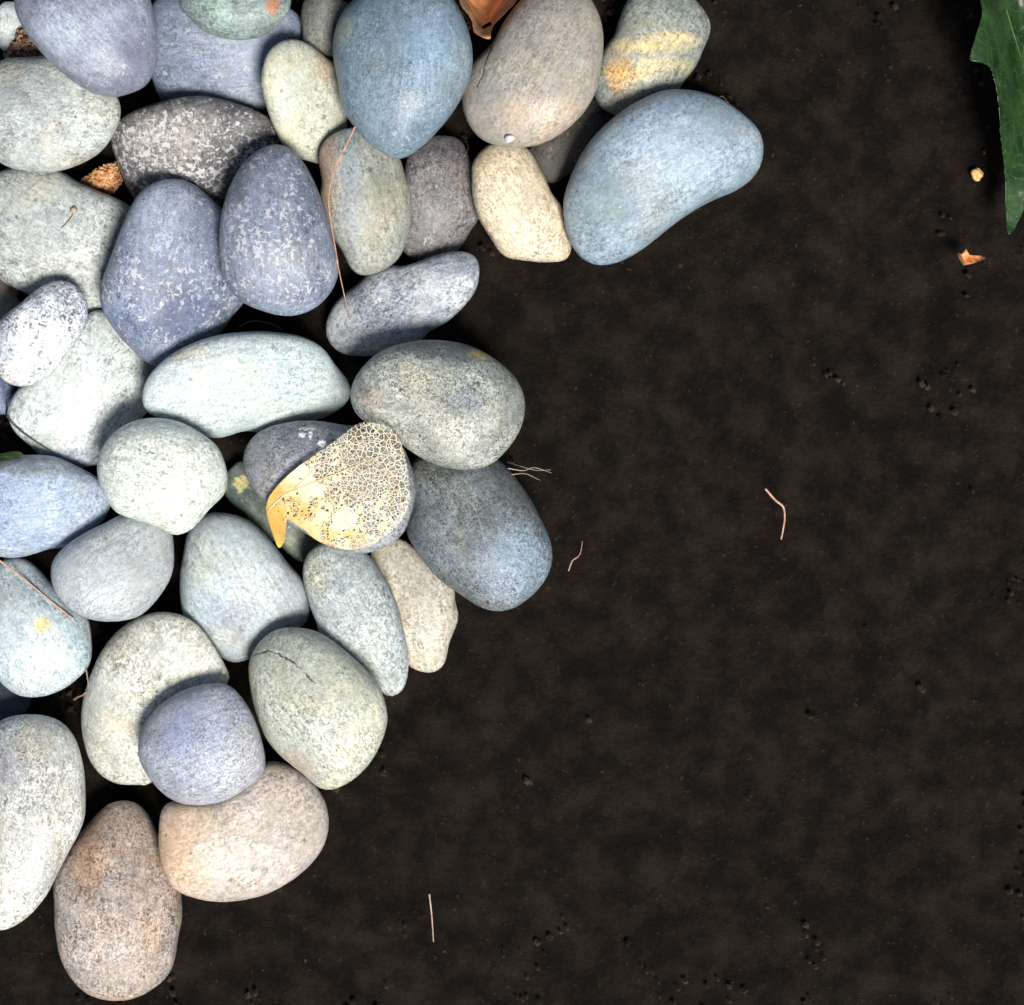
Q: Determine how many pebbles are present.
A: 43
